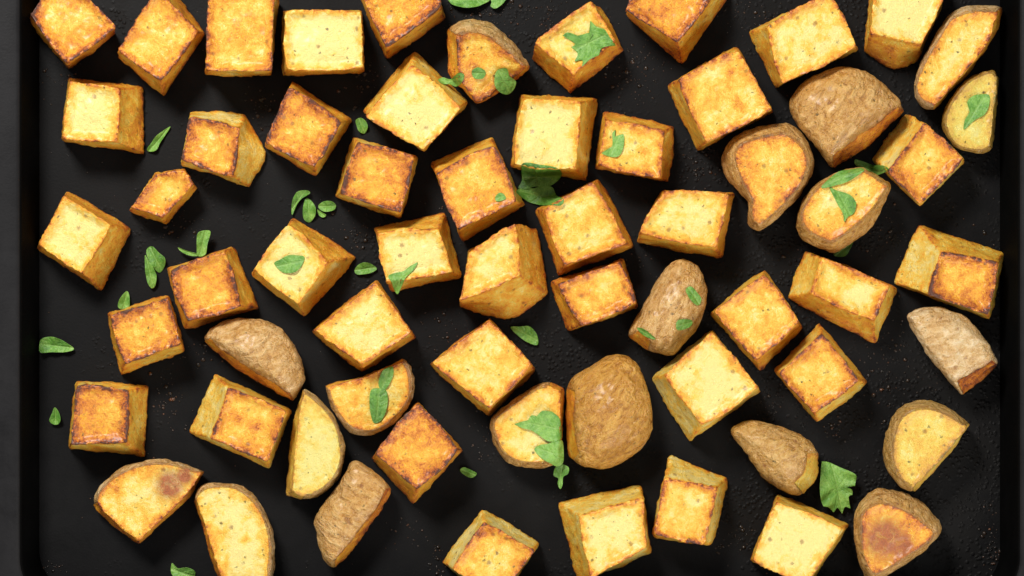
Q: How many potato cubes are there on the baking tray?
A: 43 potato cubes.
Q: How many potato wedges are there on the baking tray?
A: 19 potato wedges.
